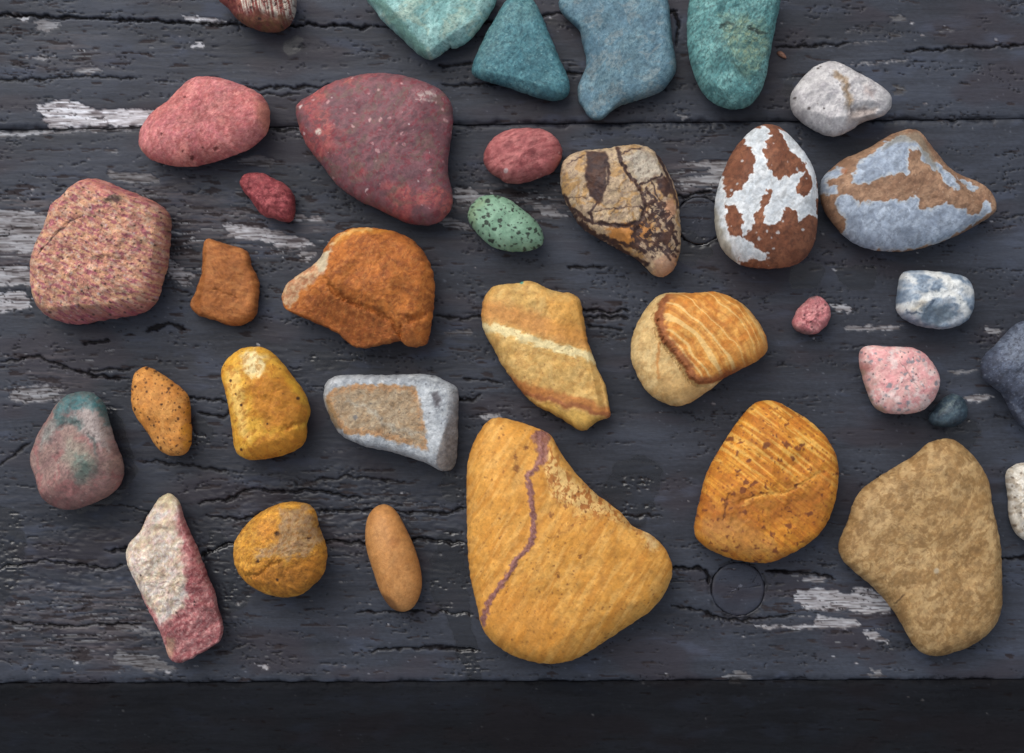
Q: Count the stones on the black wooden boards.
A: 35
